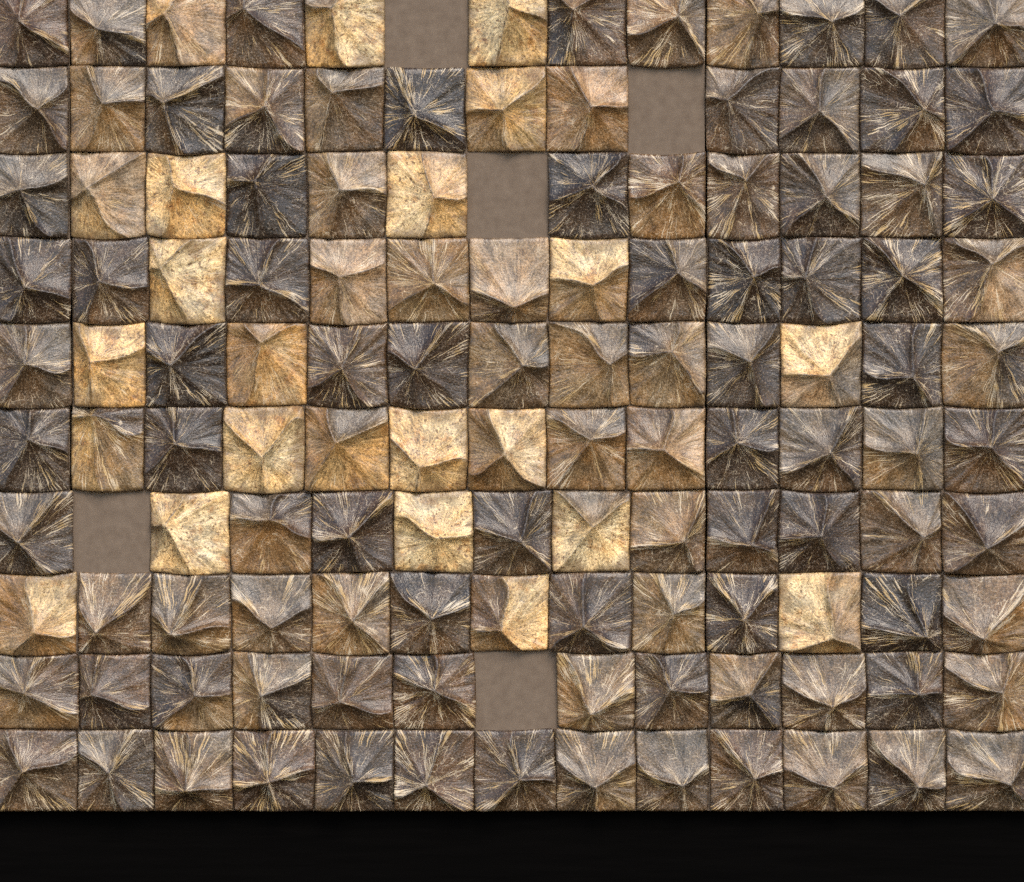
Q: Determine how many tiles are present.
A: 125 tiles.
